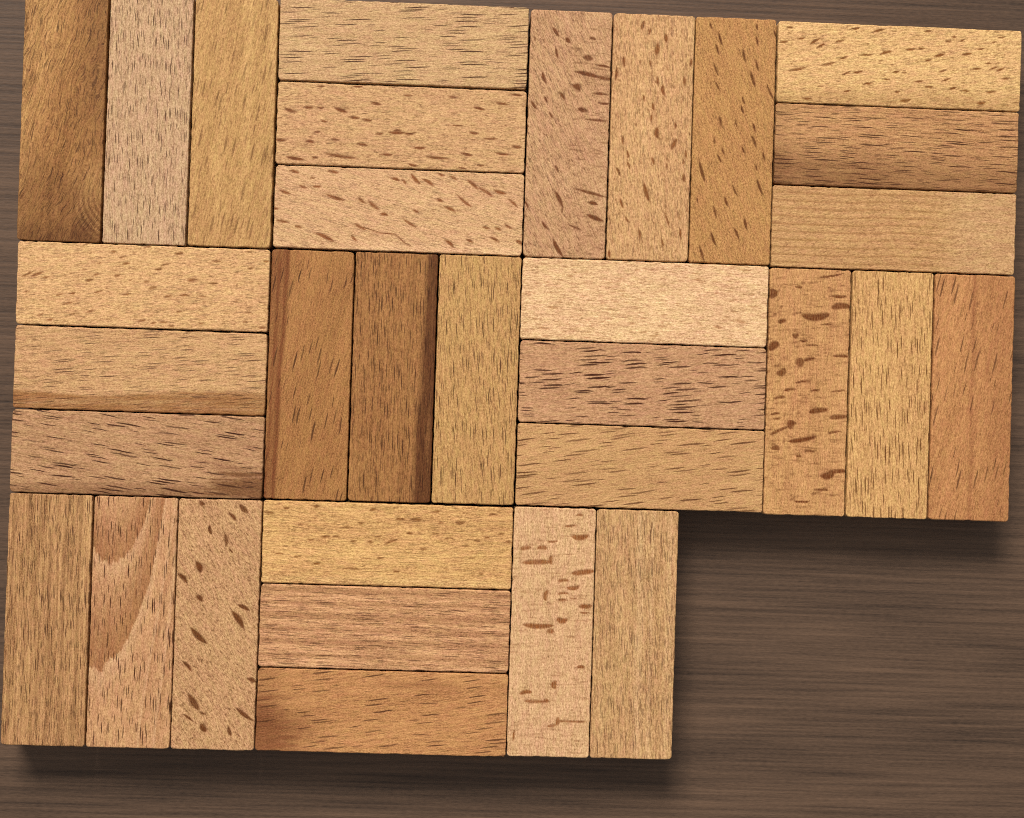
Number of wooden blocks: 32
